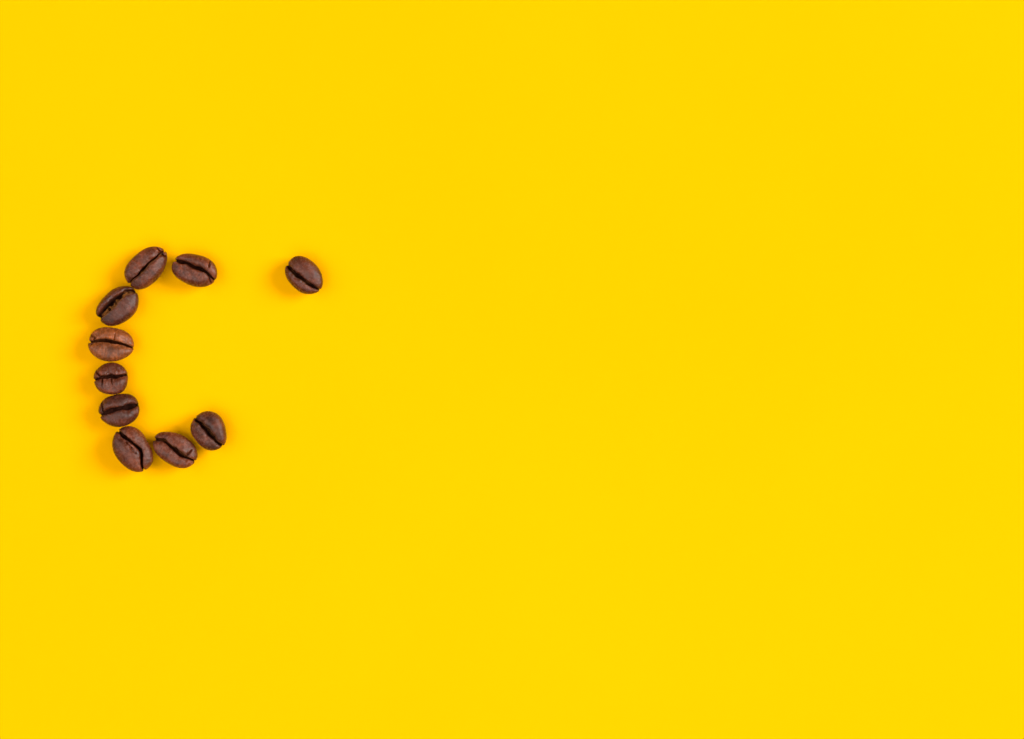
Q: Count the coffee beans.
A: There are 10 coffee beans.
